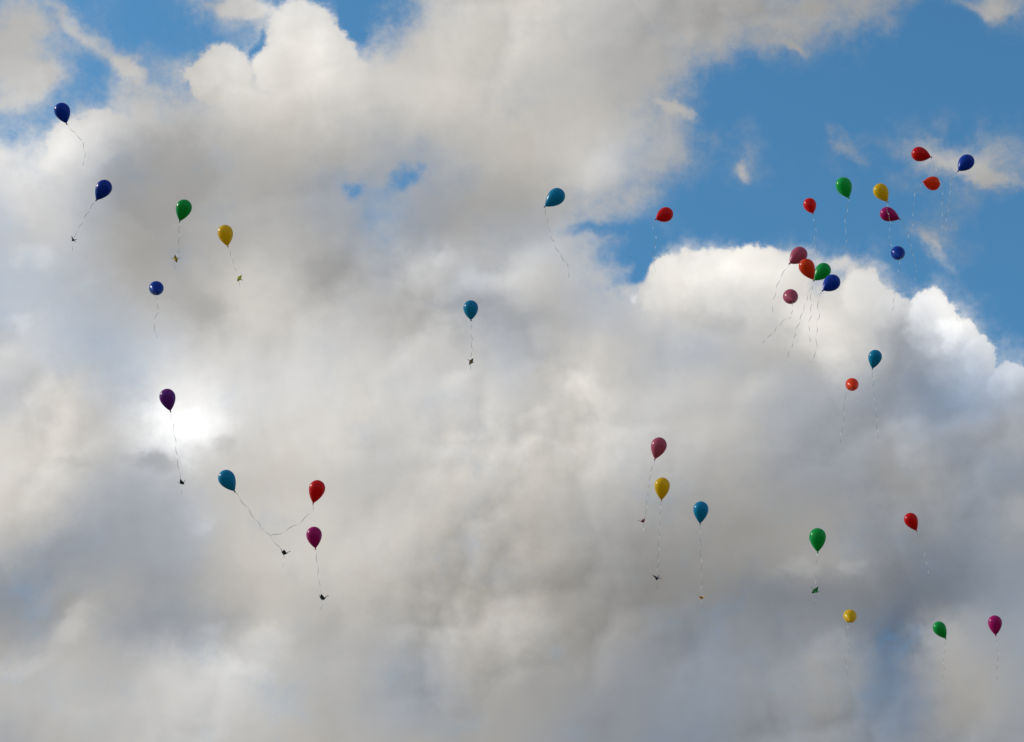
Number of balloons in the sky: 35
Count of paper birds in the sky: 11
